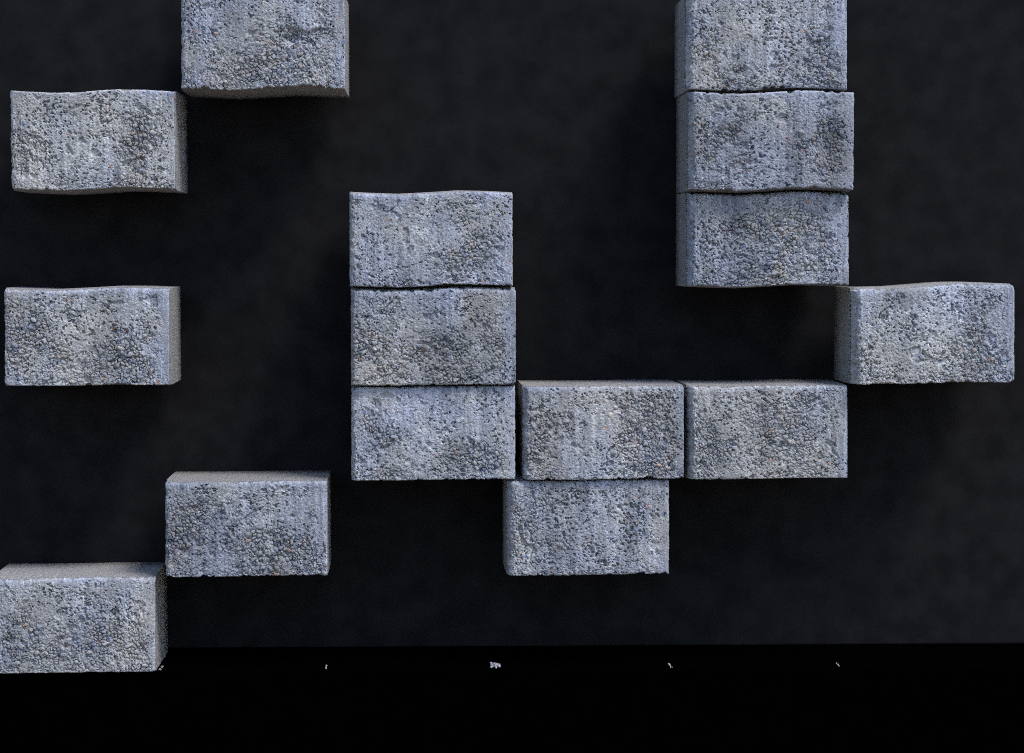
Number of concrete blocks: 15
